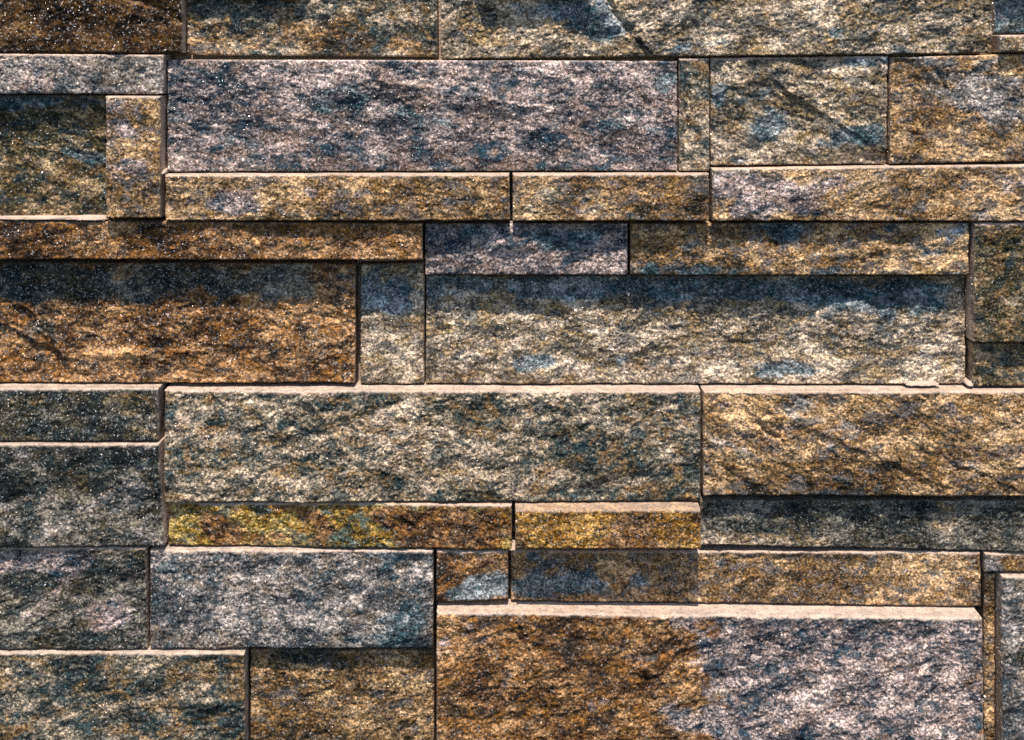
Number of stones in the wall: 40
